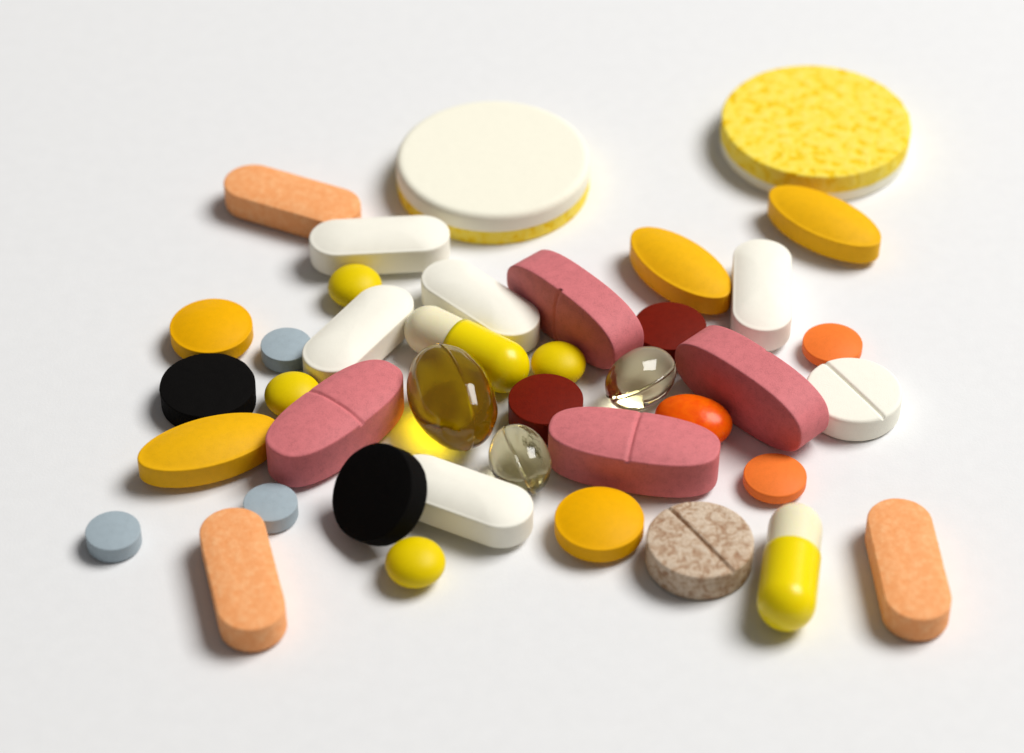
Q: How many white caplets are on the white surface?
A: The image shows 5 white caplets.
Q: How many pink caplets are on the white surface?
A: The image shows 4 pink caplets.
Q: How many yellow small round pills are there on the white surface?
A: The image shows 4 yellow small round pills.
